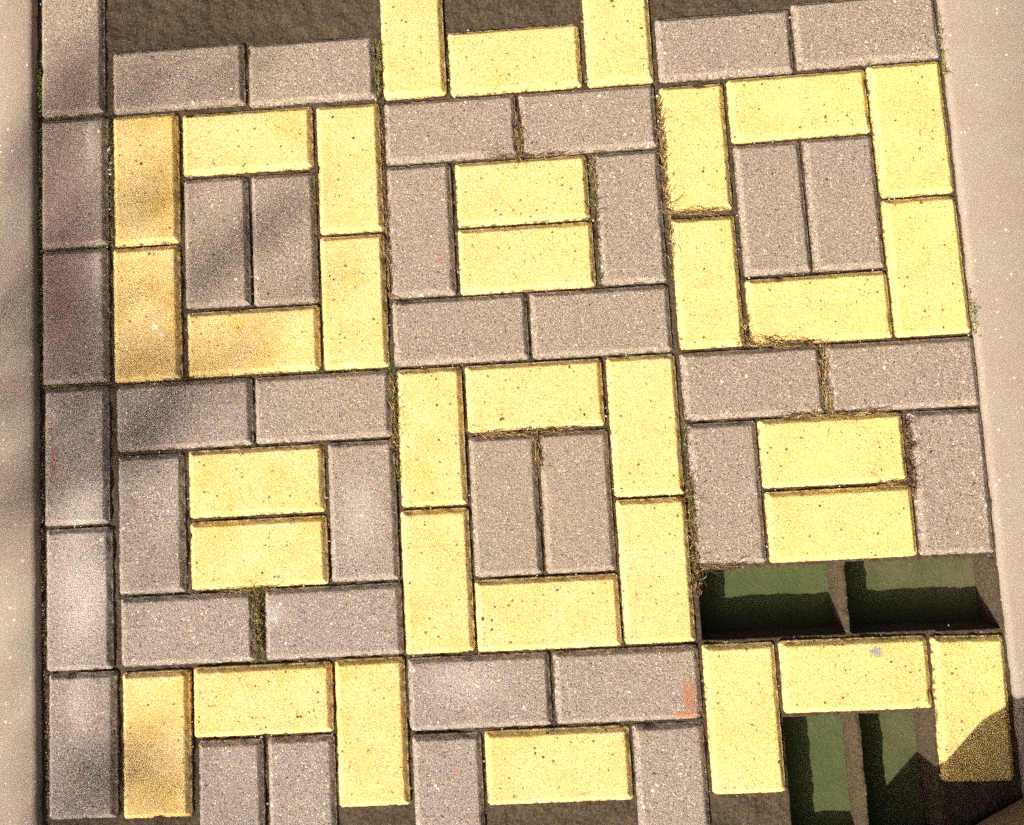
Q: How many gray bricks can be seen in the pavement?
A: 38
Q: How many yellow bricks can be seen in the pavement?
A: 34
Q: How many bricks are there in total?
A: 72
